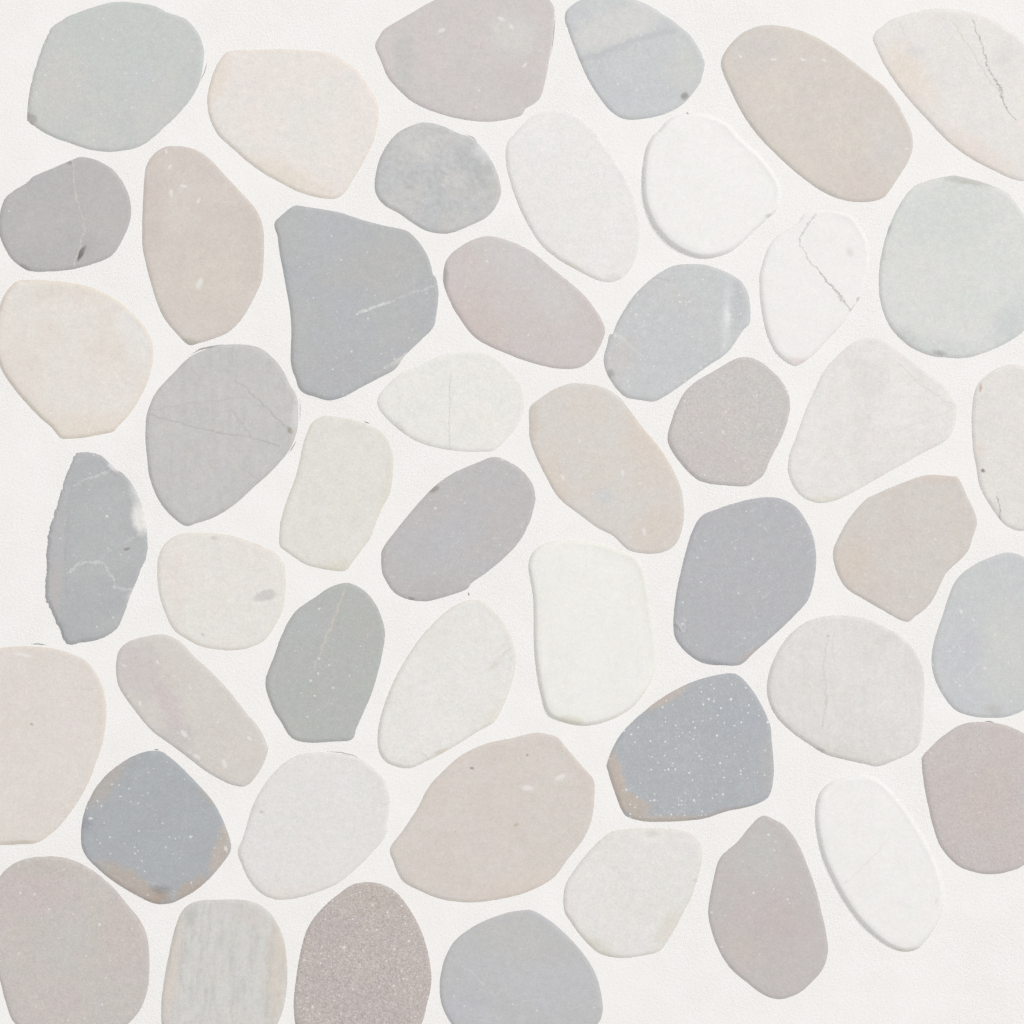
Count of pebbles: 48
